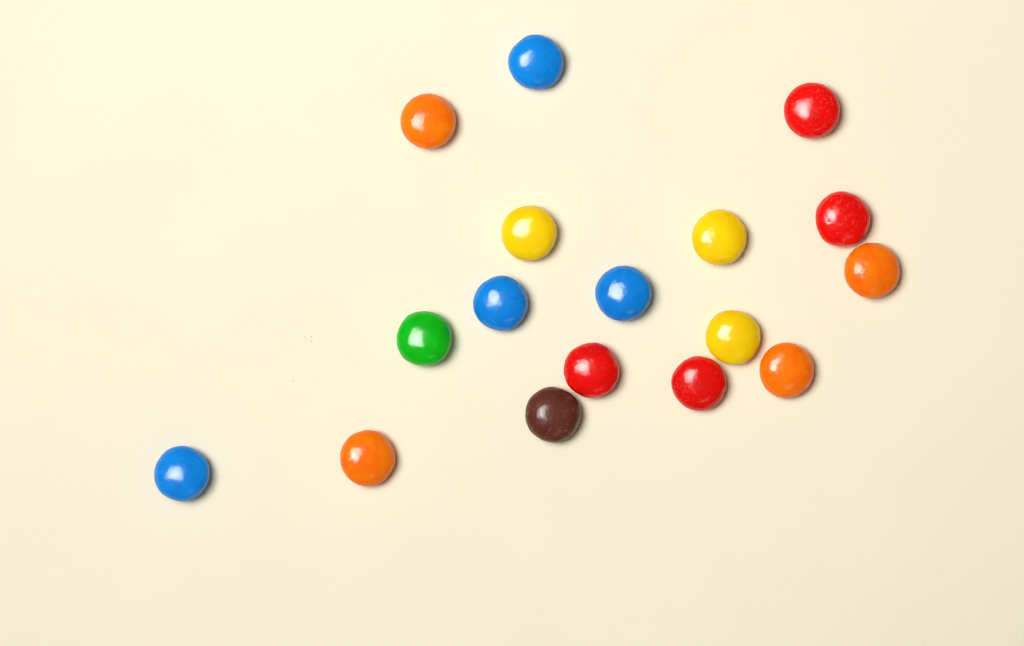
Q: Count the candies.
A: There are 17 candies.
